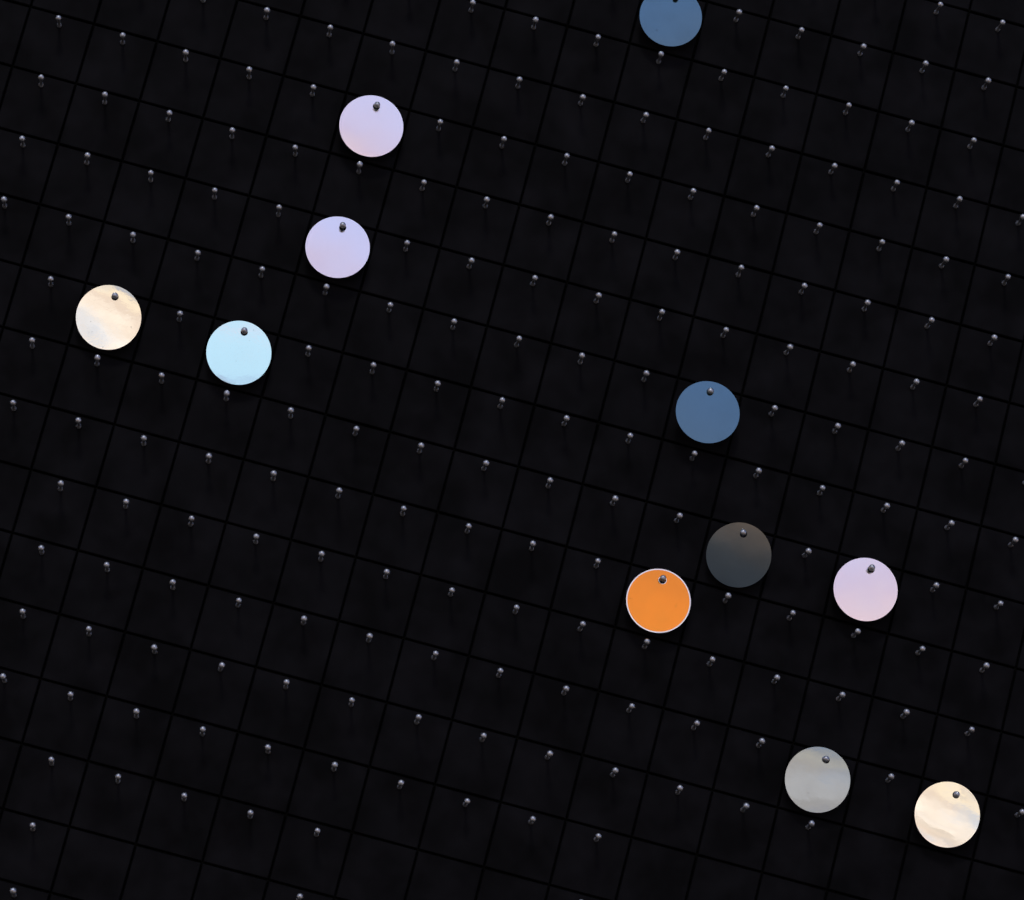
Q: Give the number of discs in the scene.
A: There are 11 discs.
